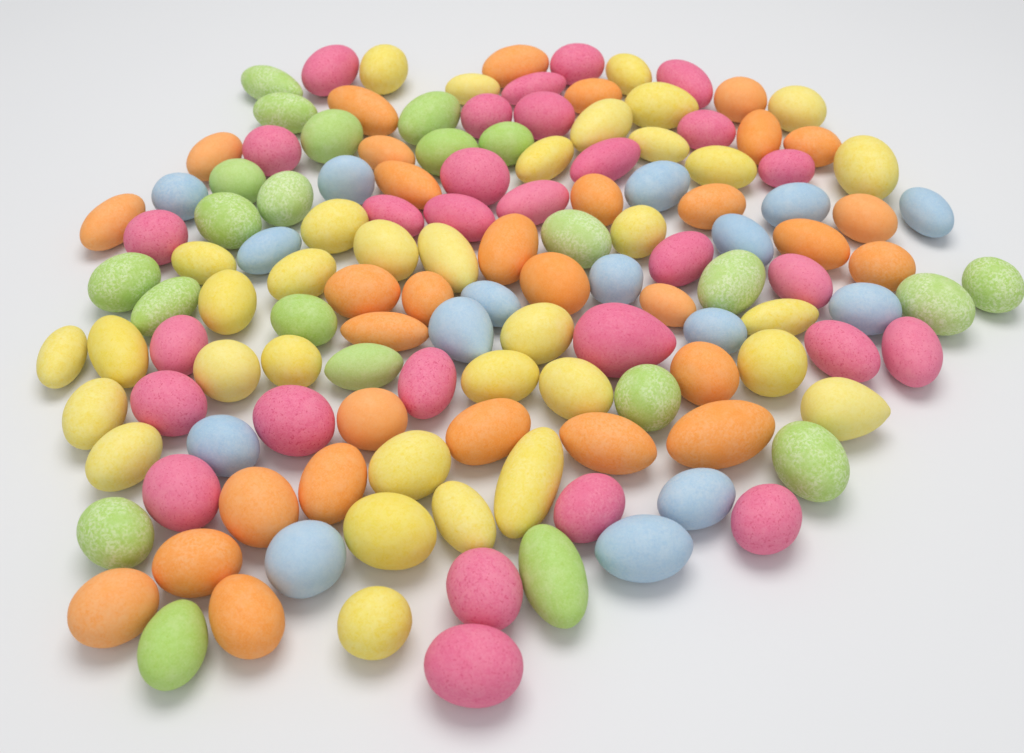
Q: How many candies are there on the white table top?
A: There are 132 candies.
